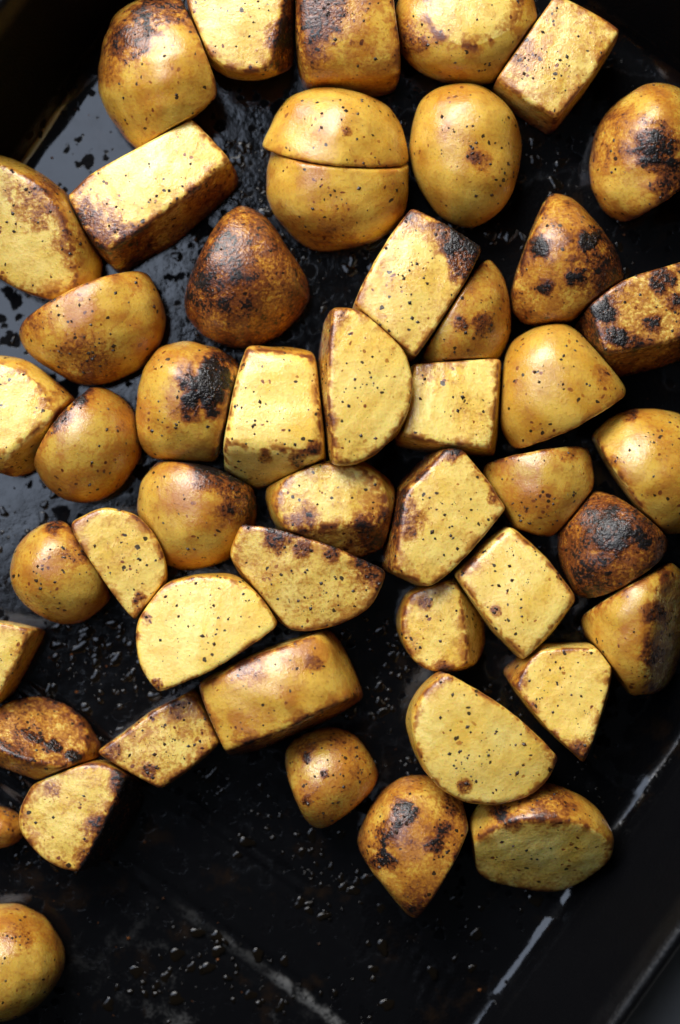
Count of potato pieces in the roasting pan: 49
